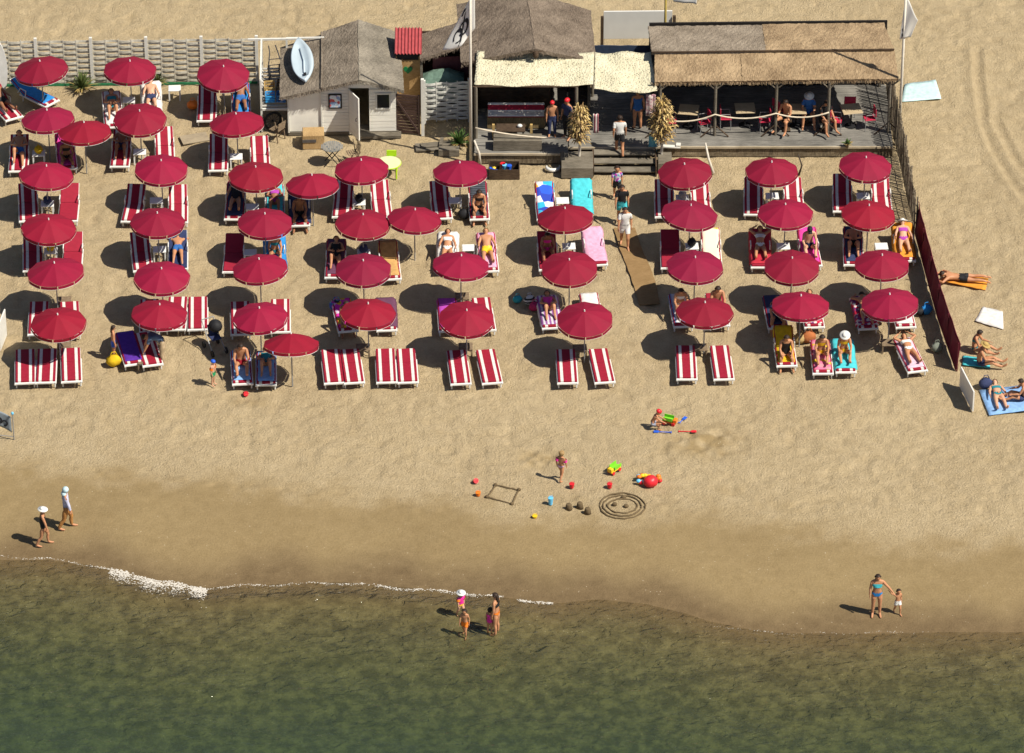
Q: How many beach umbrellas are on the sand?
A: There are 44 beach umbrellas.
